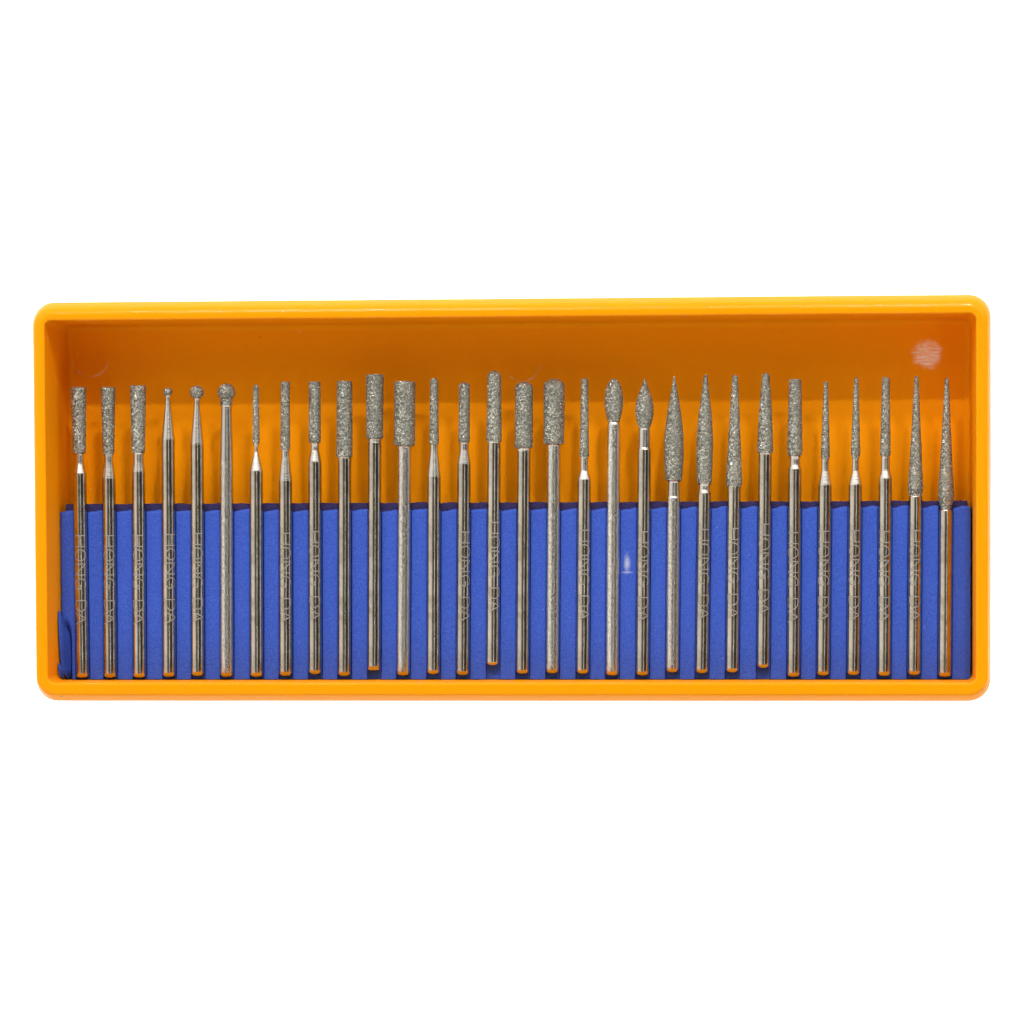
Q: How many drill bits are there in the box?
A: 30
